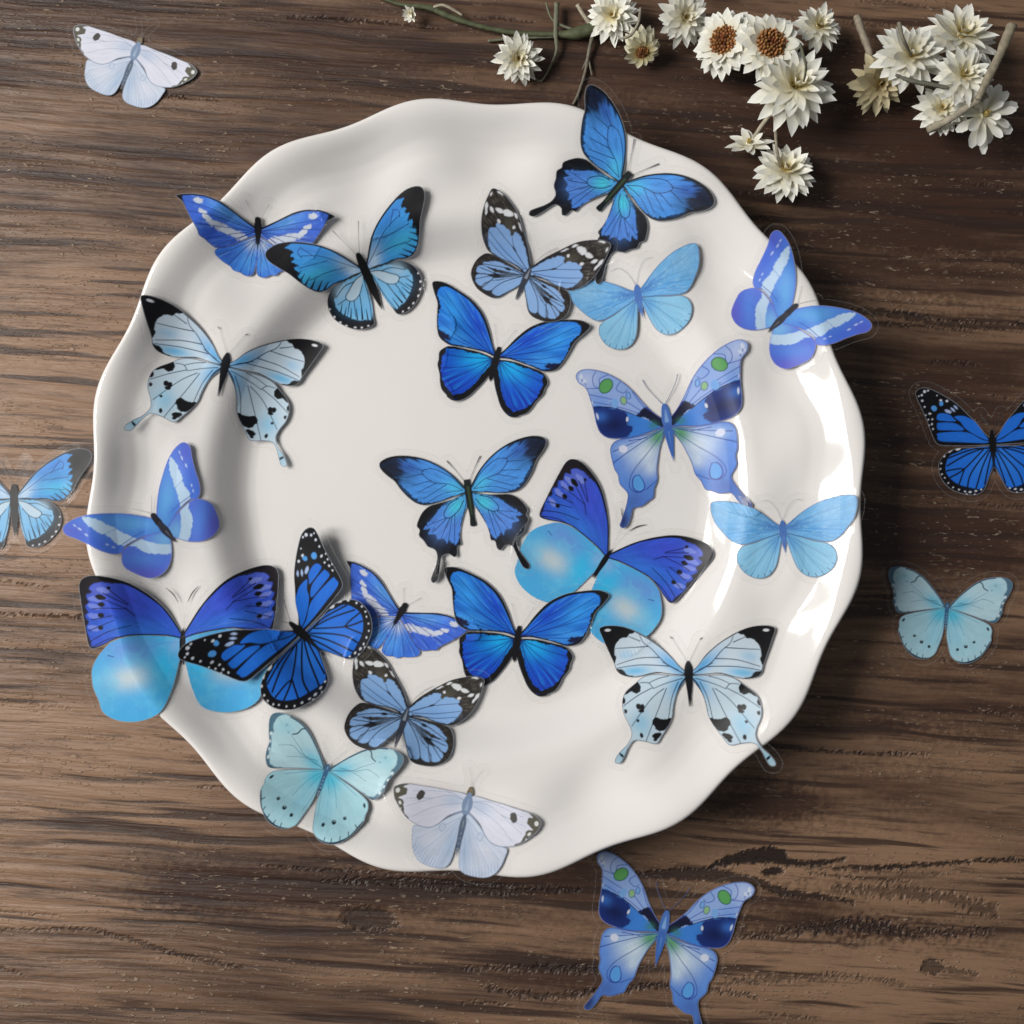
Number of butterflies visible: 26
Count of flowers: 17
